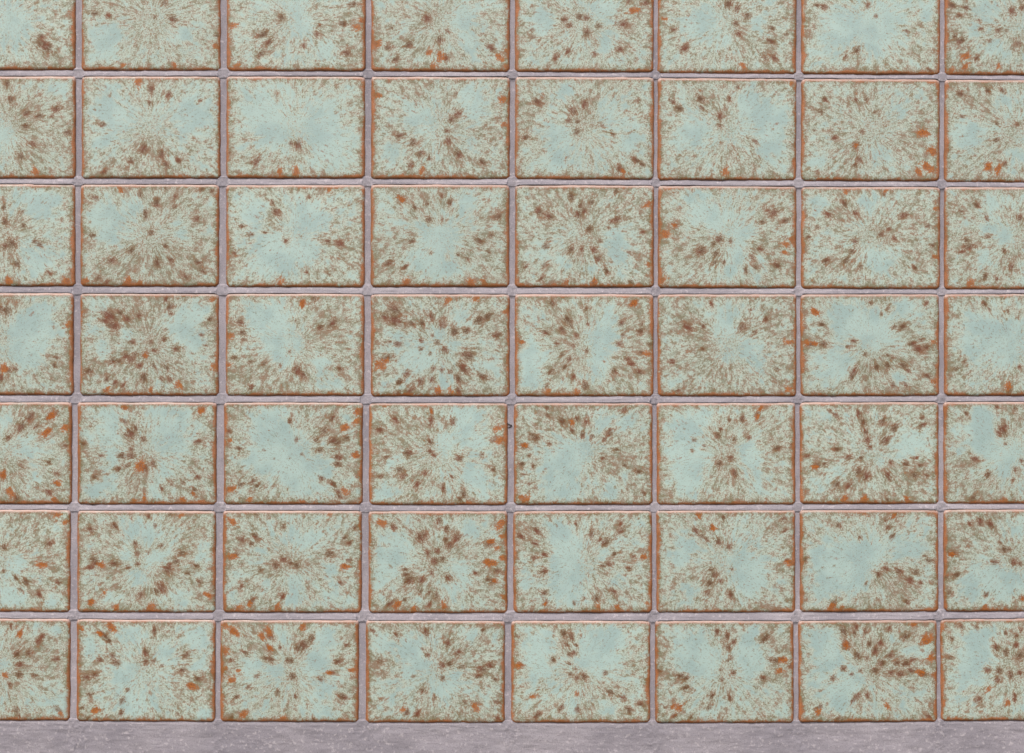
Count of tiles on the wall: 56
